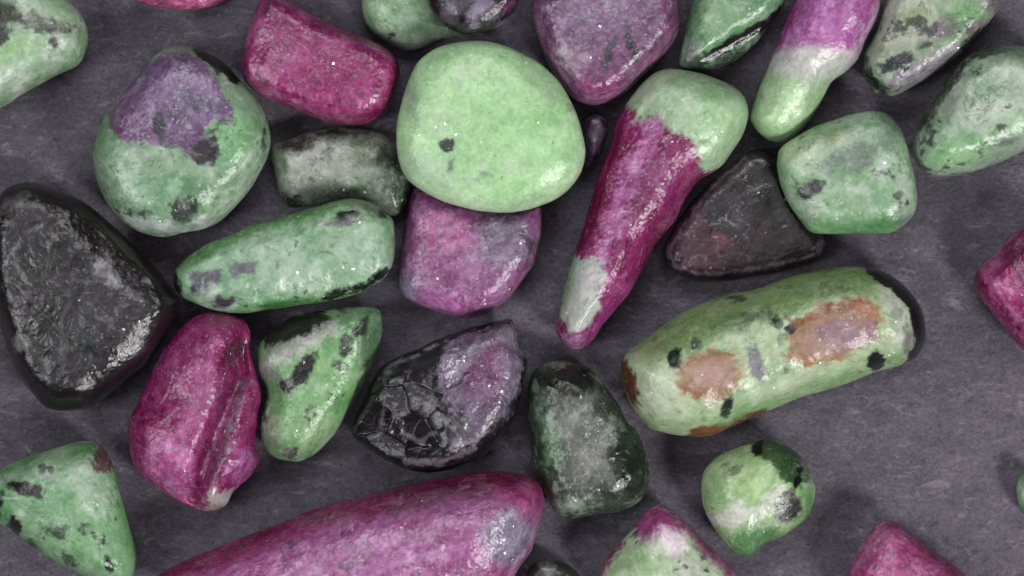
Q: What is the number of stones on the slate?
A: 33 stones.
